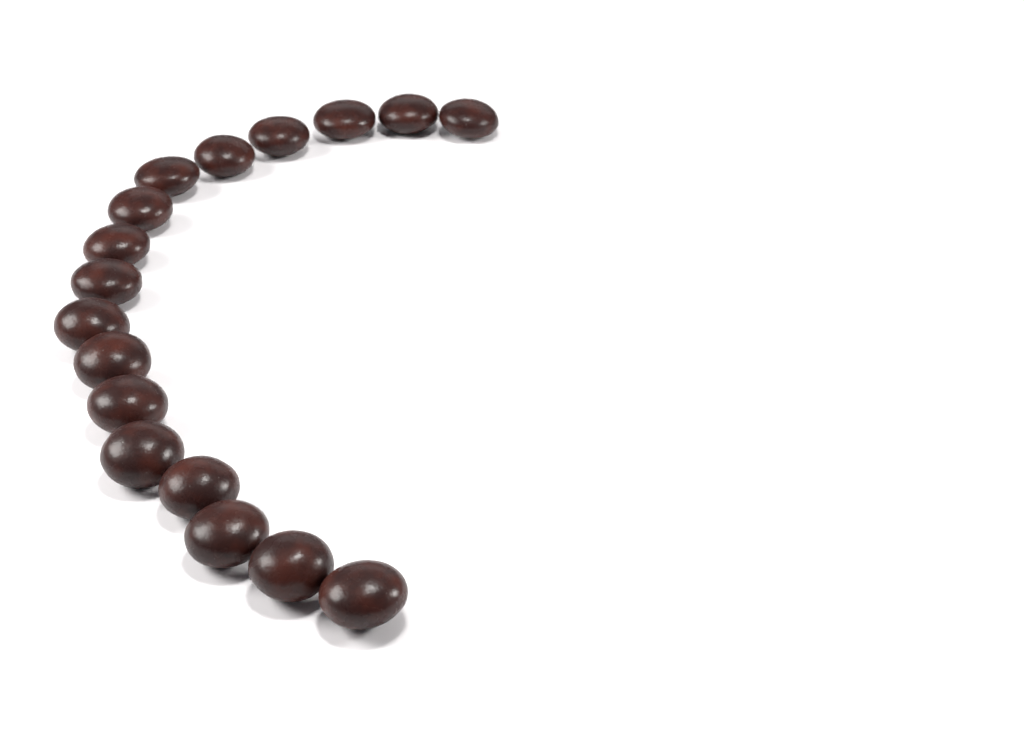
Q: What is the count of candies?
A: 17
